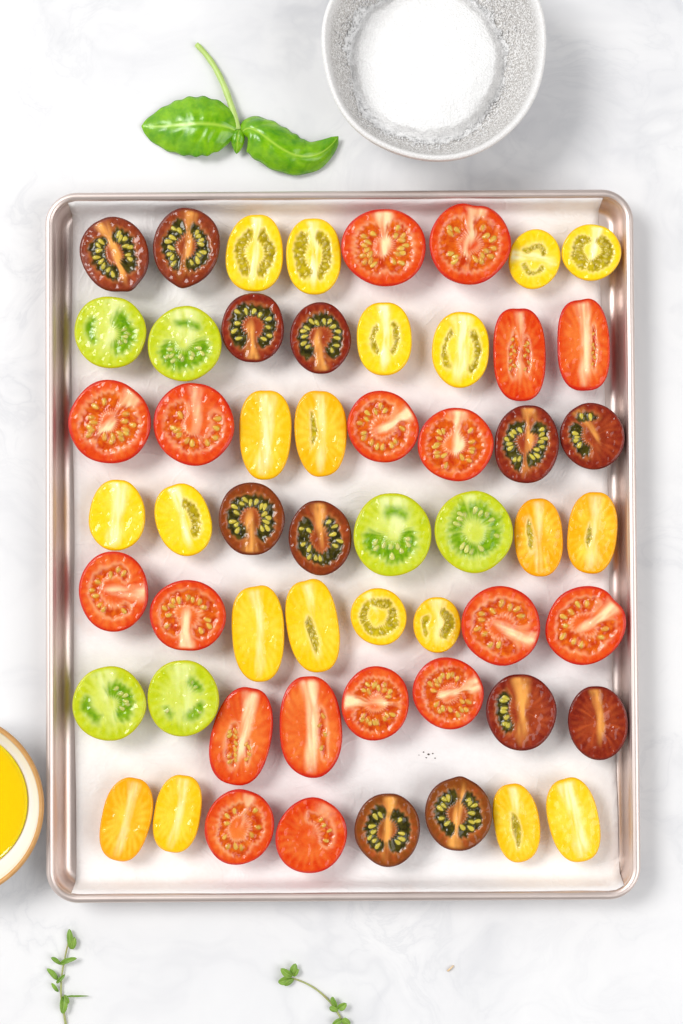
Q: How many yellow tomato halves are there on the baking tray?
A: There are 20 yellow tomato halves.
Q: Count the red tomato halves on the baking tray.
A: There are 18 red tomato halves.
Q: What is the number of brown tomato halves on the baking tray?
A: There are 12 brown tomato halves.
